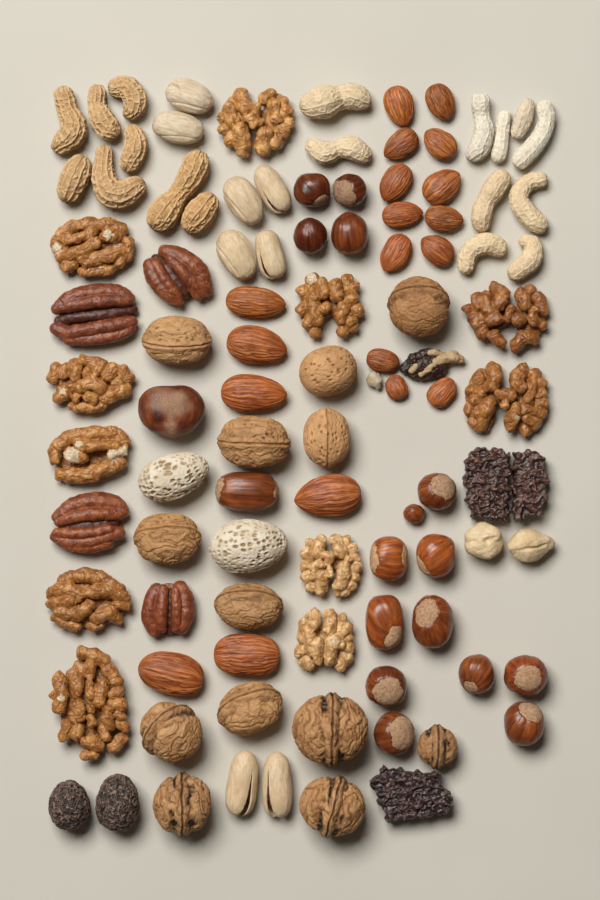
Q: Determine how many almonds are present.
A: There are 19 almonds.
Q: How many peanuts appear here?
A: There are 18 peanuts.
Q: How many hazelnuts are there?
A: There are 16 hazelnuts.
